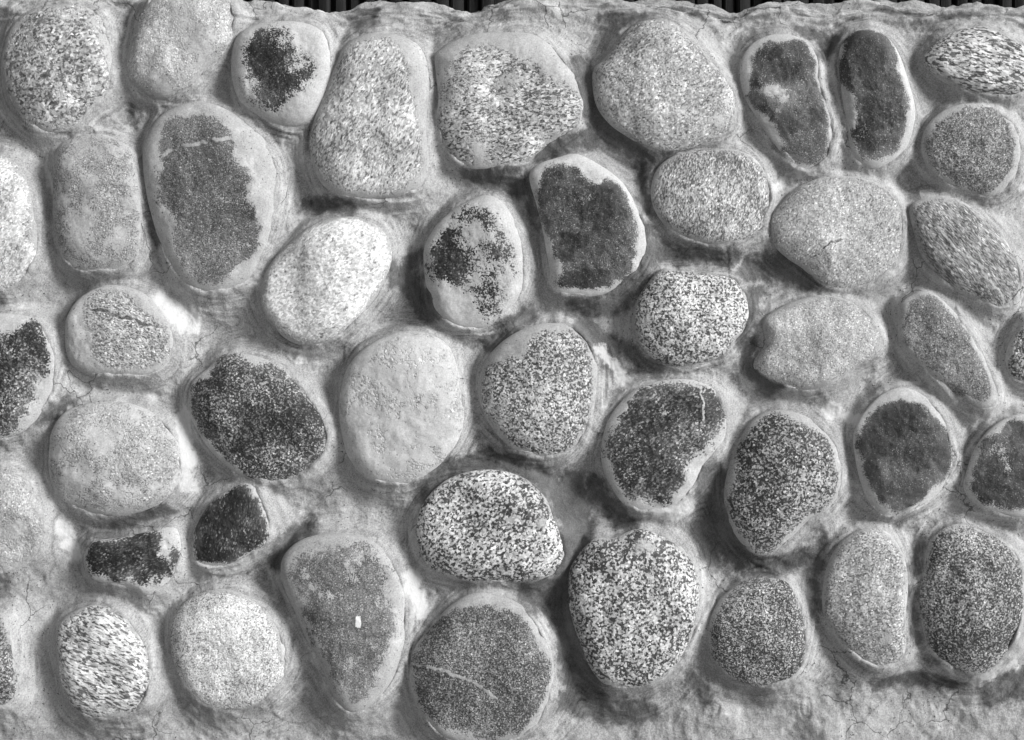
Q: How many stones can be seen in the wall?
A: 46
